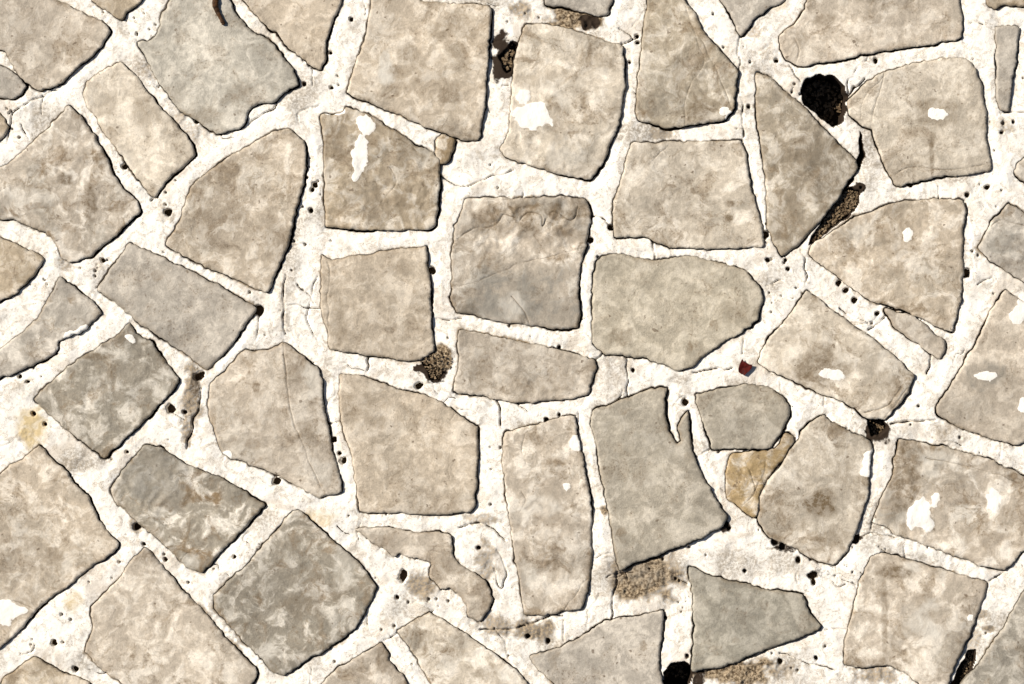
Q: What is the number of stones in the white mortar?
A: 56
